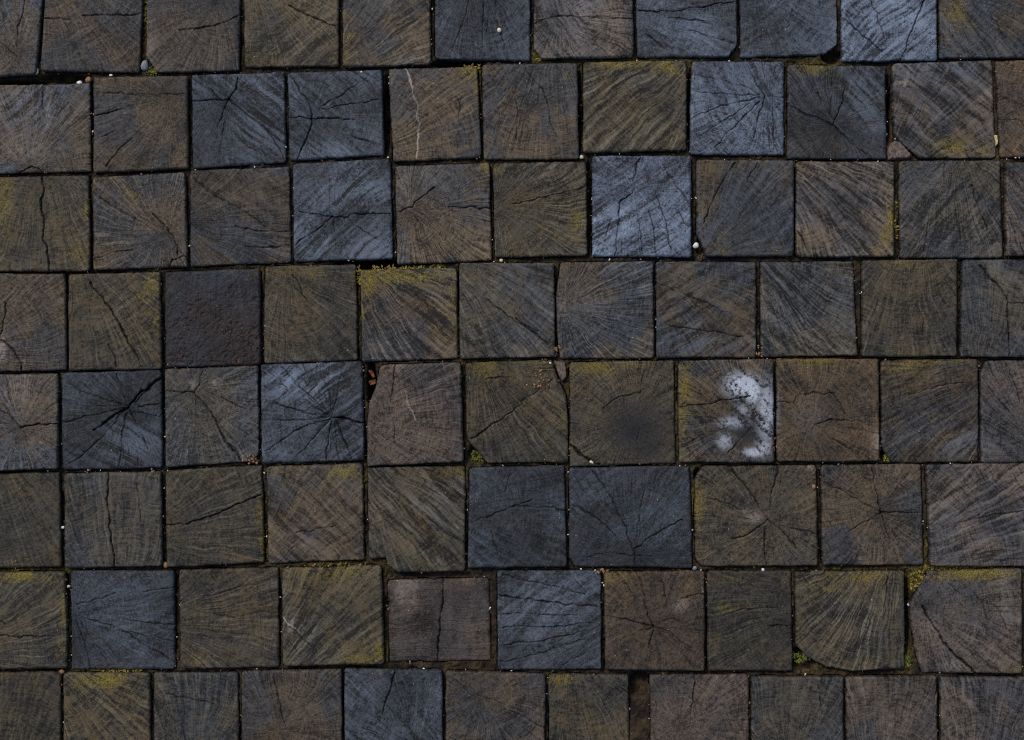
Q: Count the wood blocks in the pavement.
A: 86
